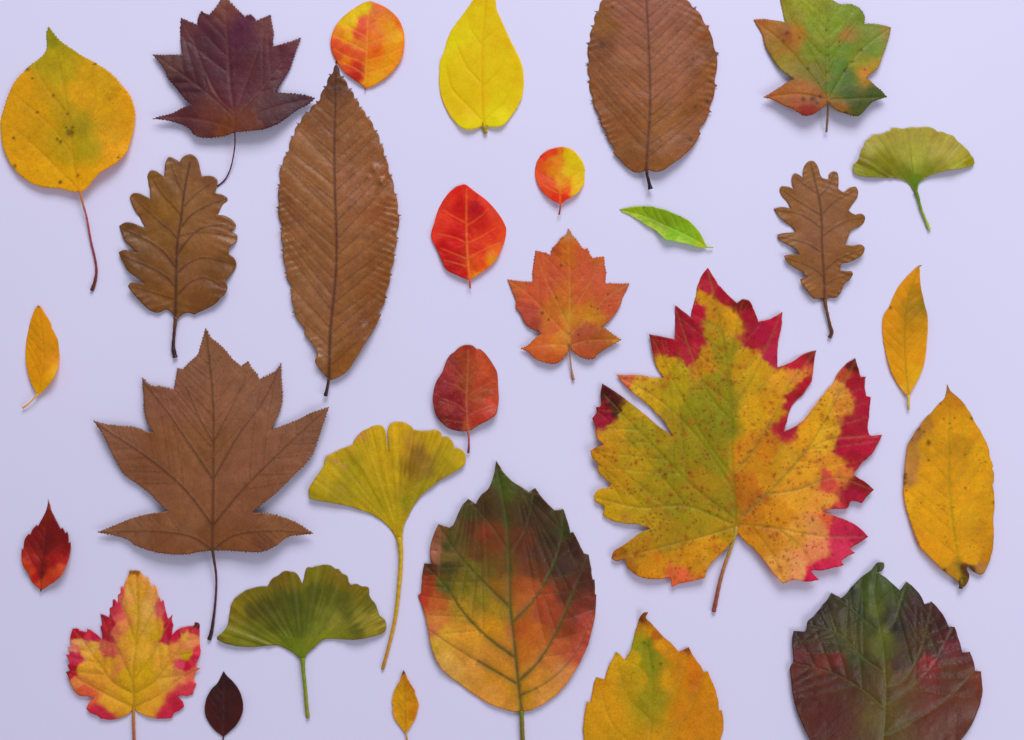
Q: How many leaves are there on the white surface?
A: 29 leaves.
